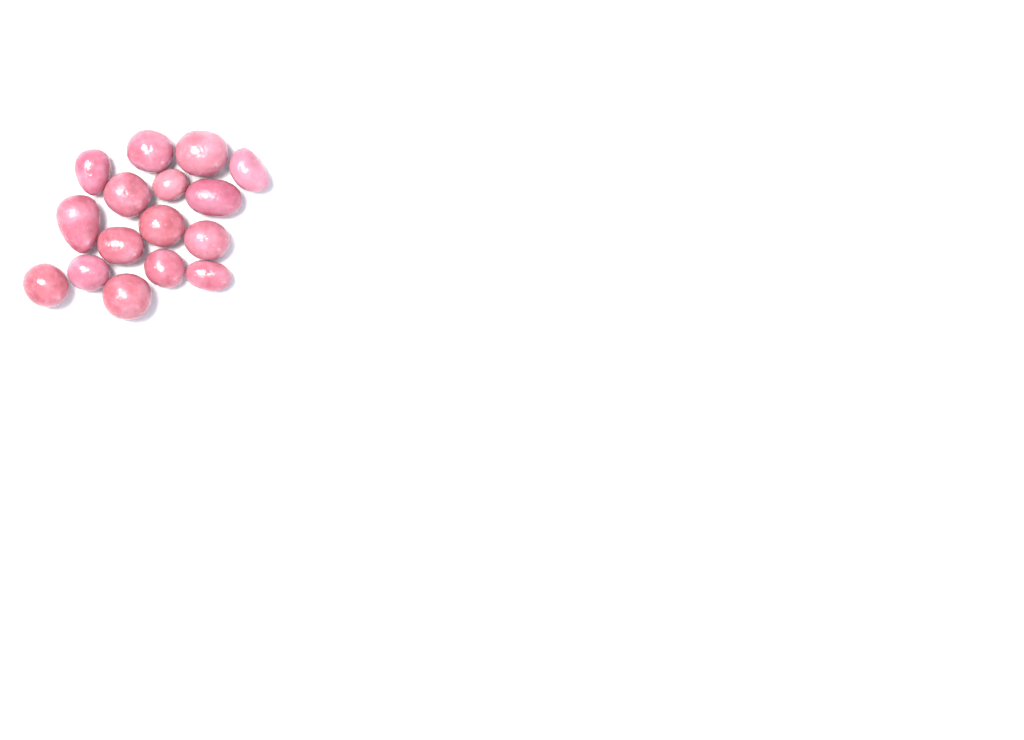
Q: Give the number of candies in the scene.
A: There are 16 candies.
